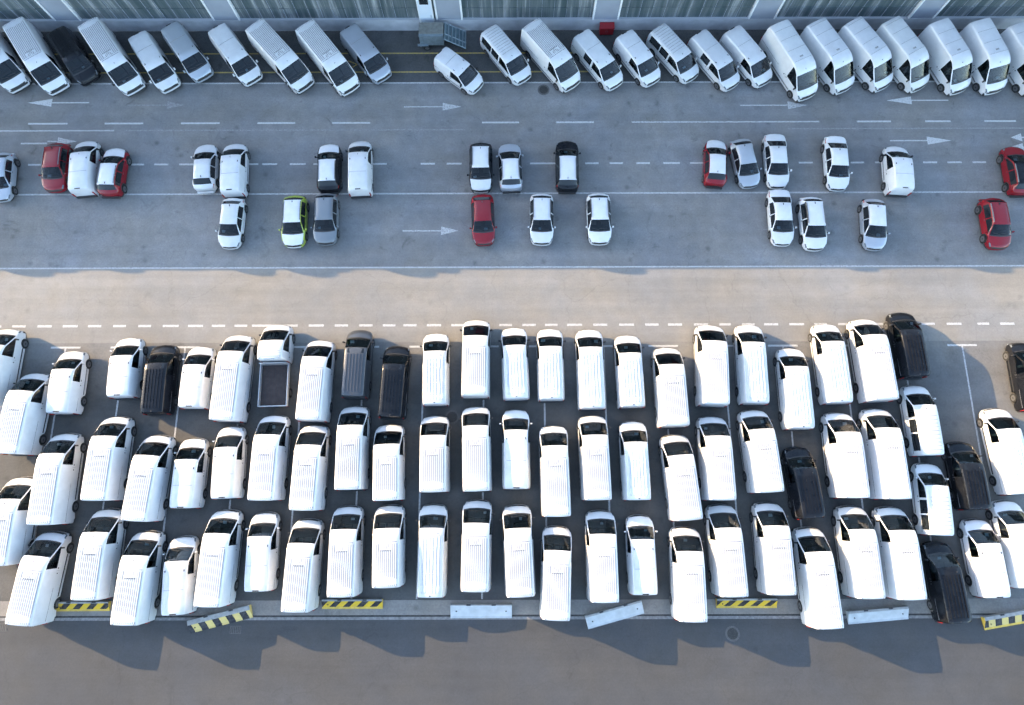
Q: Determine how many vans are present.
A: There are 103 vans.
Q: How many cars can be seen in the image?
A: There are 23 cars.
